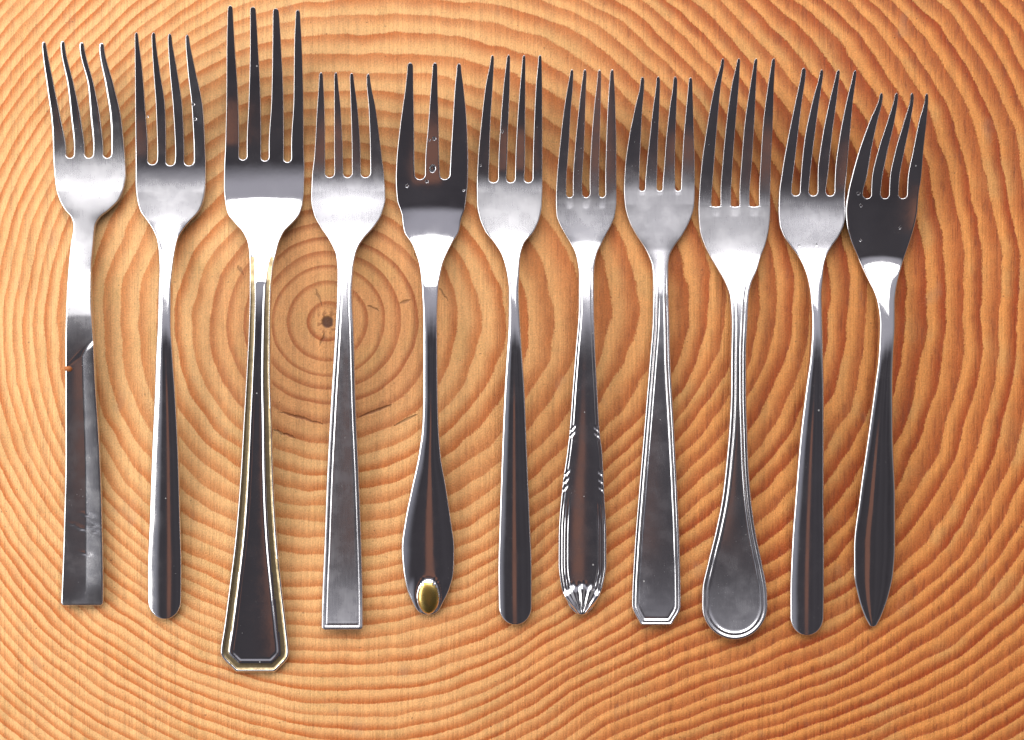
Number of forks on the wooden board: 11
